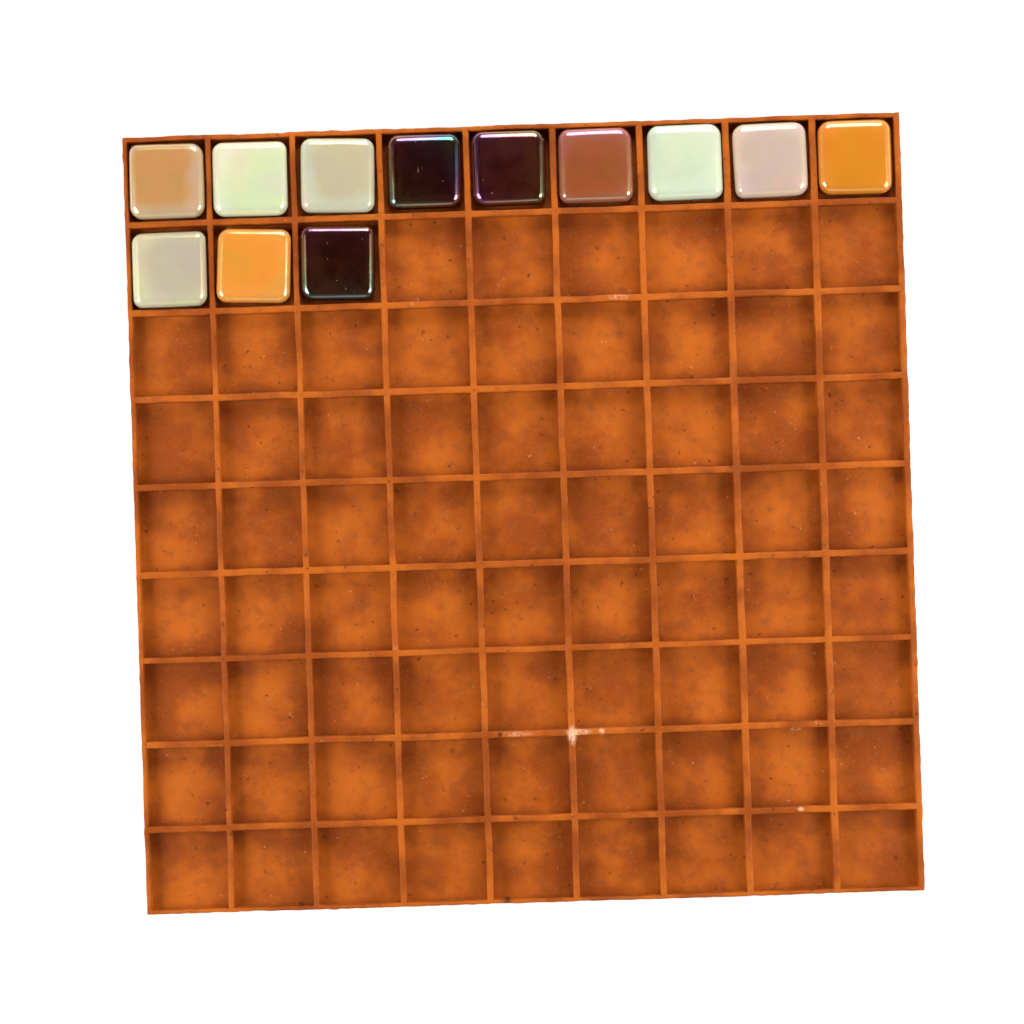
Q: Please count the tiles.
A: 12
